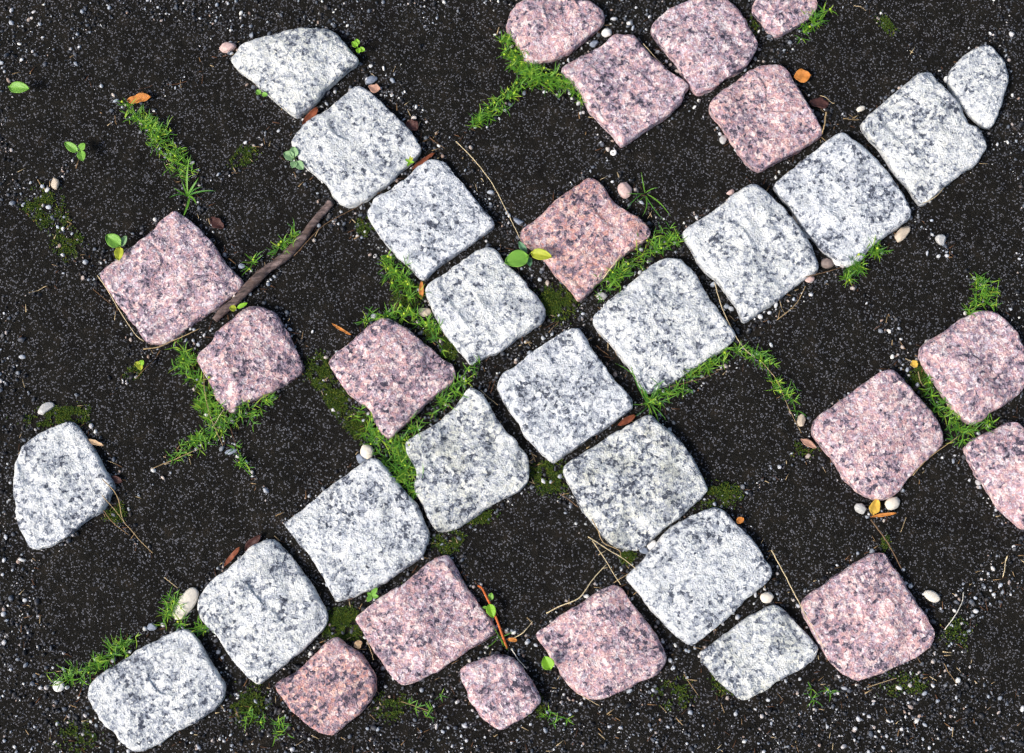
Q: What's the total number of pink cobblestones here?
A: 17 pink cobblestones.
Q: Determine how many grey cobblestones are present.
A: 18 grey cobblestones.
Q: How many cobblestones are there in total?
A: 35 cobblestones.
